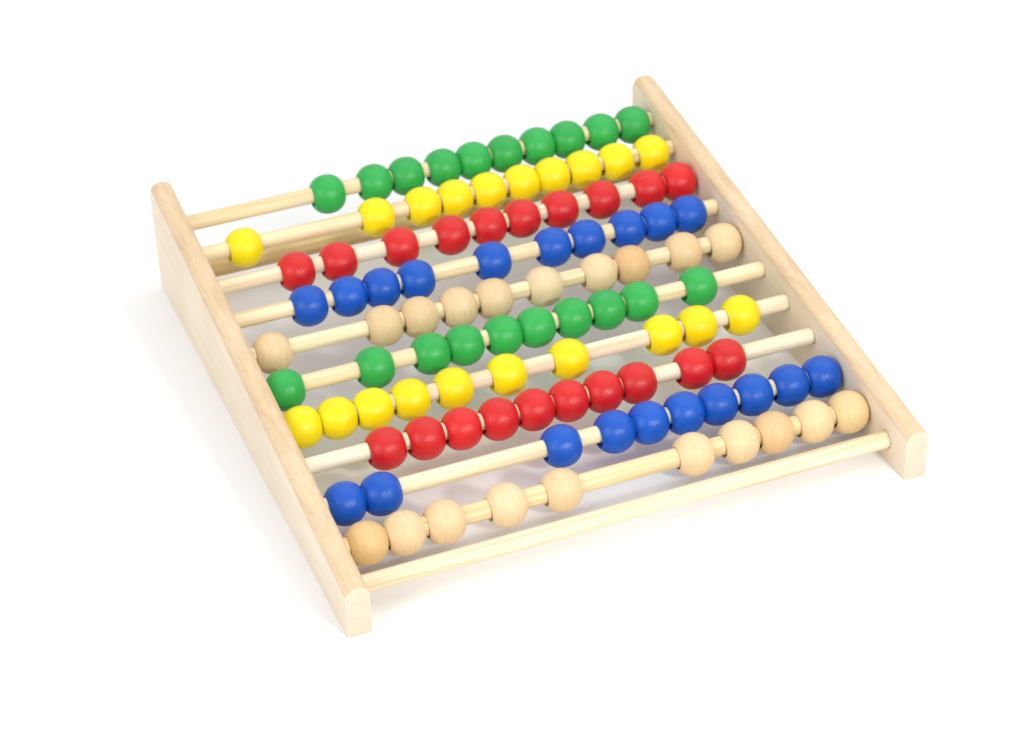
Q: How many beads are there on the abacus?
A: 100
